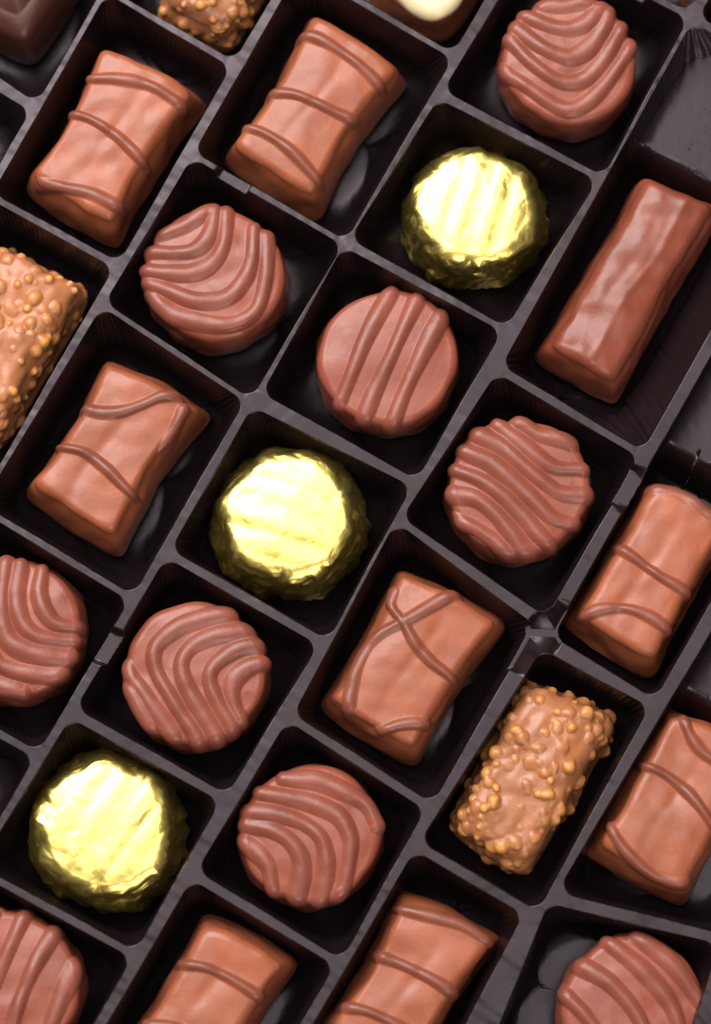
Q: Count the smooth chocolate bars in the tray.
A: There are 9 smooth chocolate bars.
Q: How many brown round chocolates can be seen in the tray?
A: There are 9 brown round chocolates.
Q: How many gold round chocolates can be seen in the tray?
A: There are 3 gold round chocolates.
